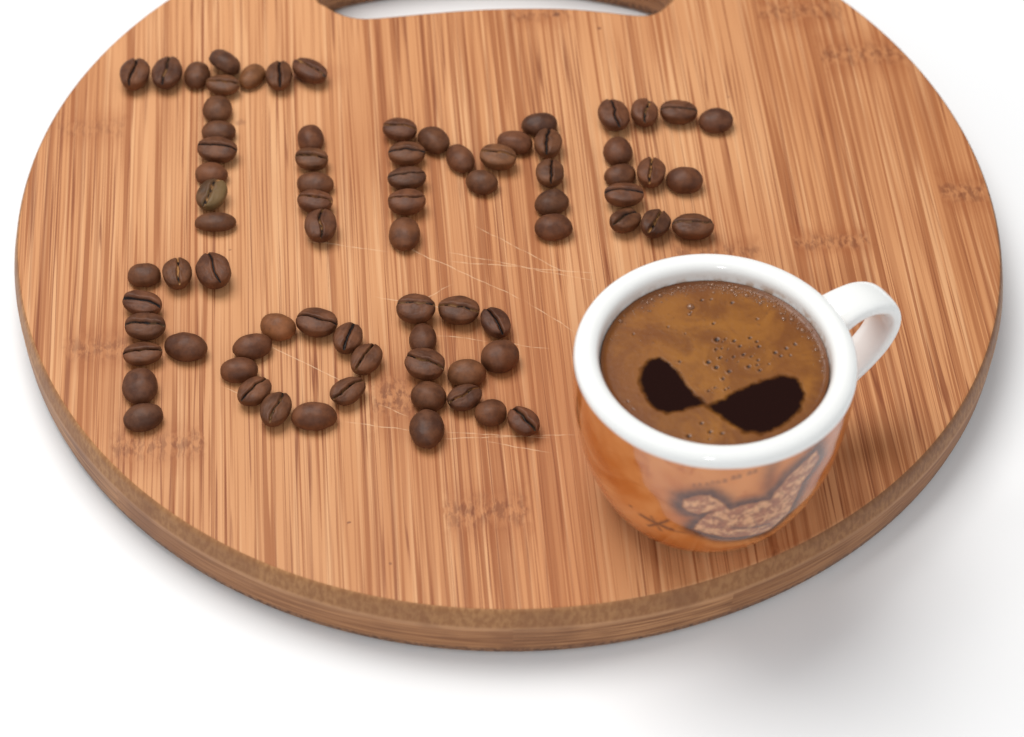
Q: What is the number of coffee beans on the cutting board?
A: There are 77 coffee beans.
